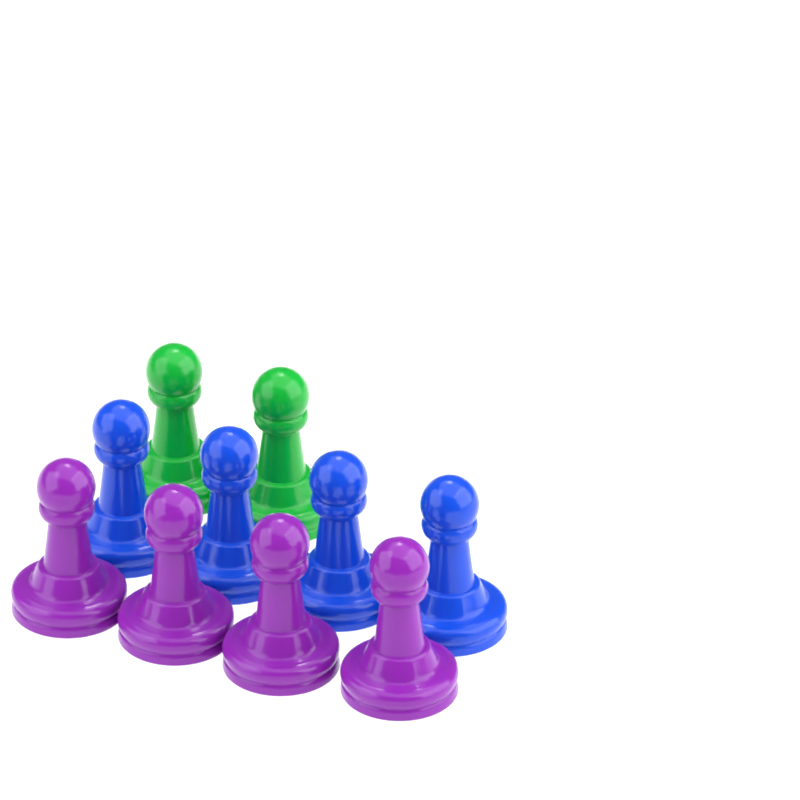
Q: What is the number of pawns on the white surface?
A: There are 10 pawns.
